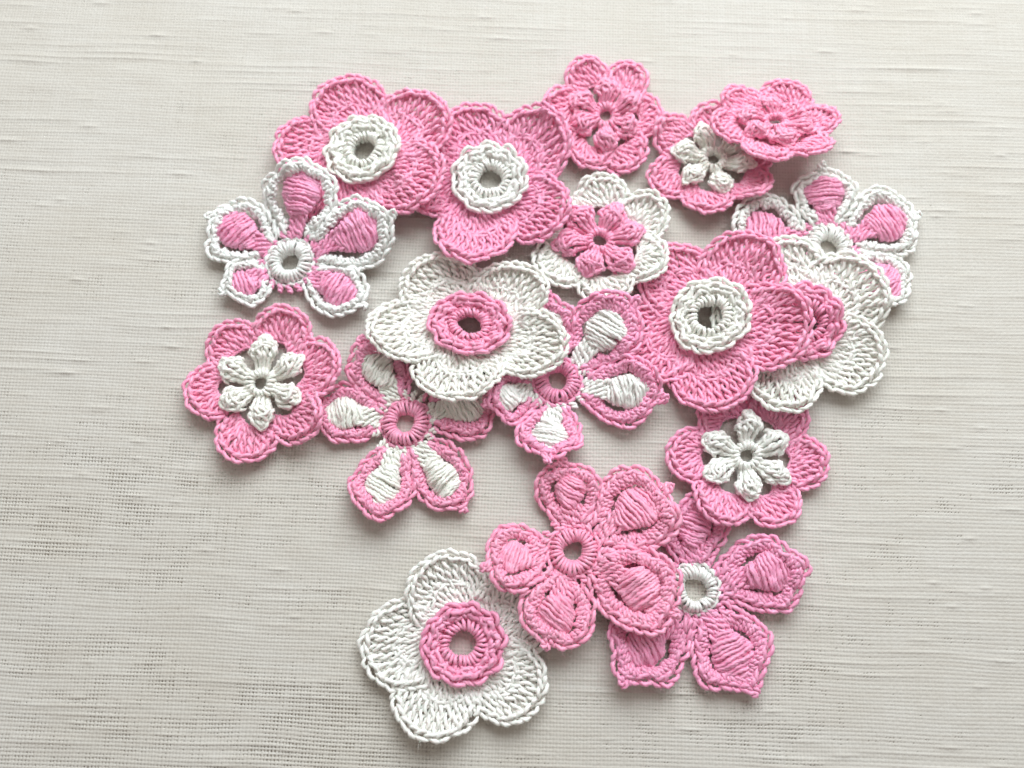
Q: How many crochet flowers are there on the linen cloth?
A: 18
